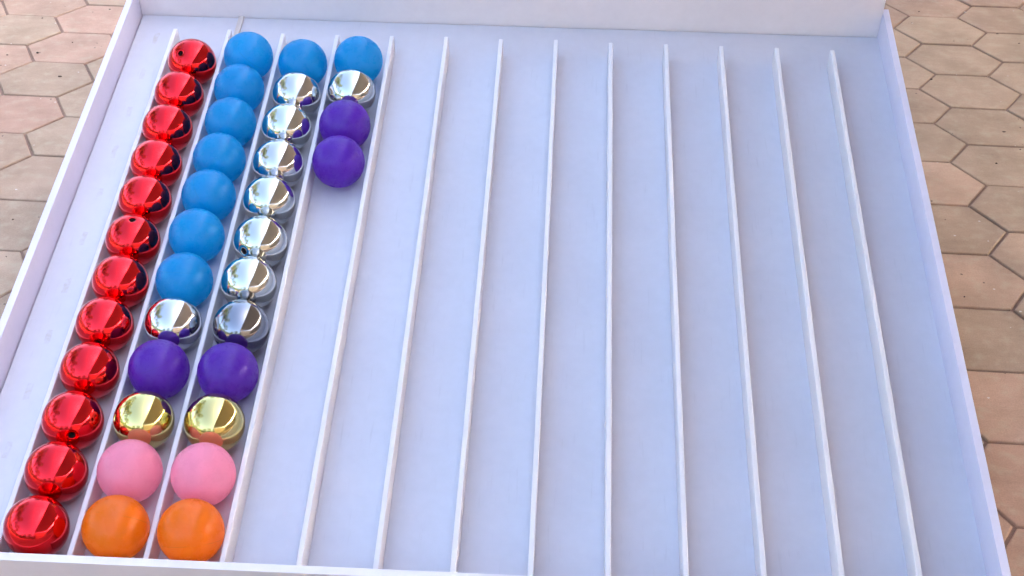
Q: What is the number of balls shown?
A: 40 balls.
